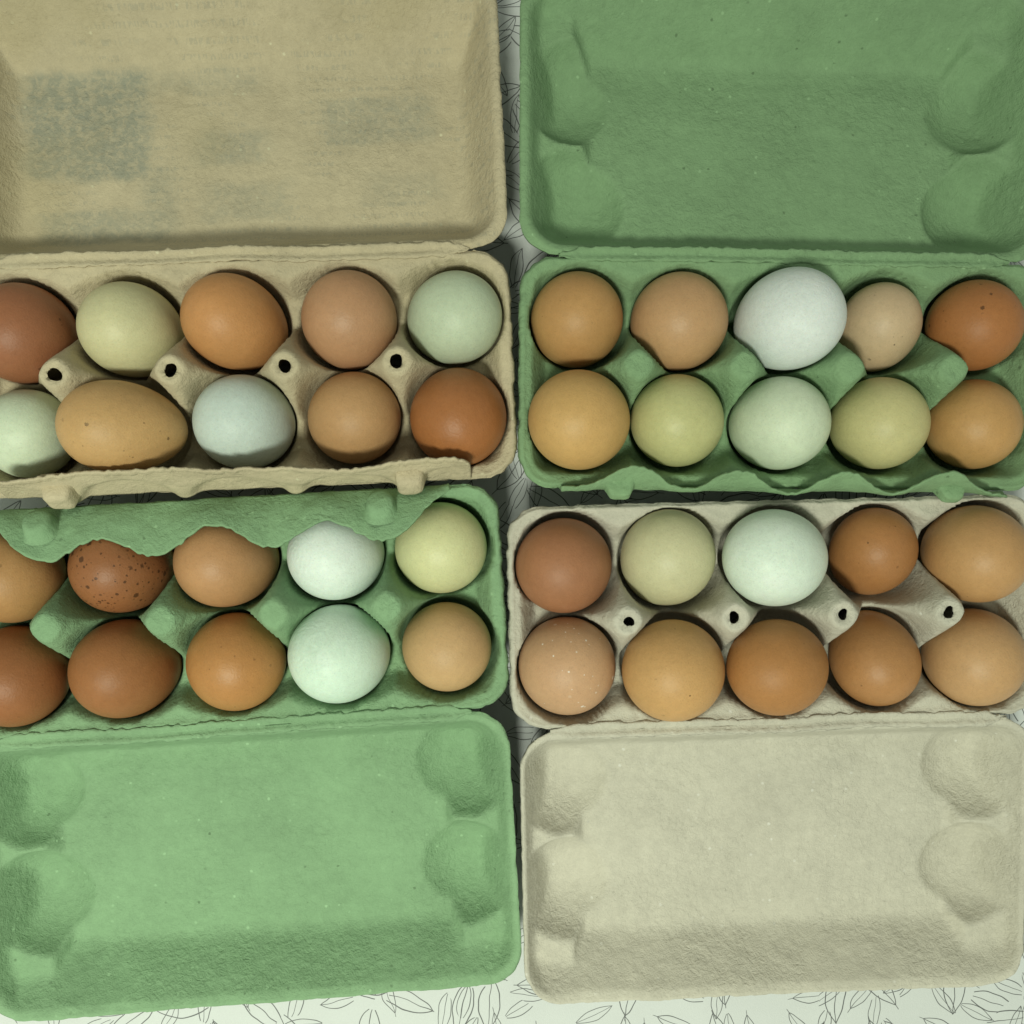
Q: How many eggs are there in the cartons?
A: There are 40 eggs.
